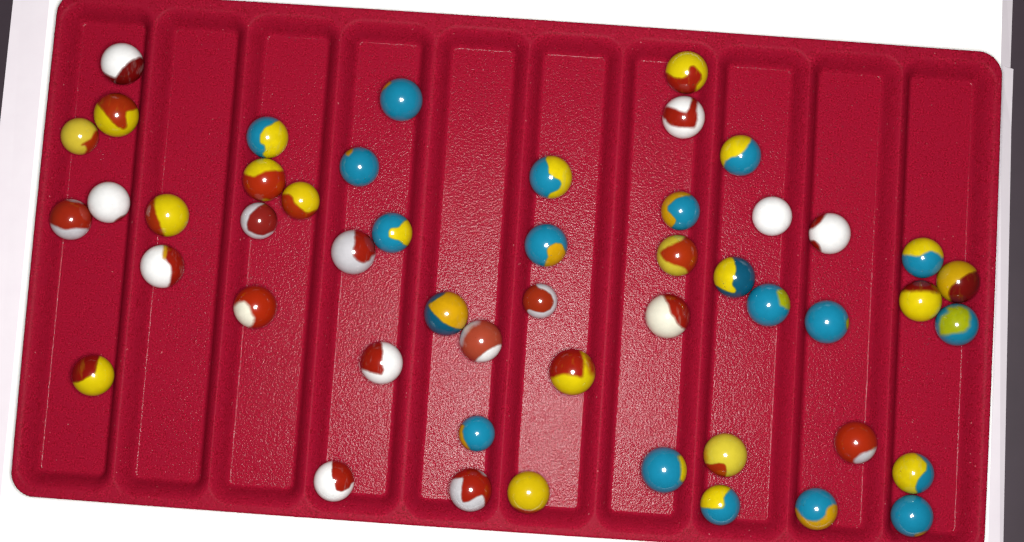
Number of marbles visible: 50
